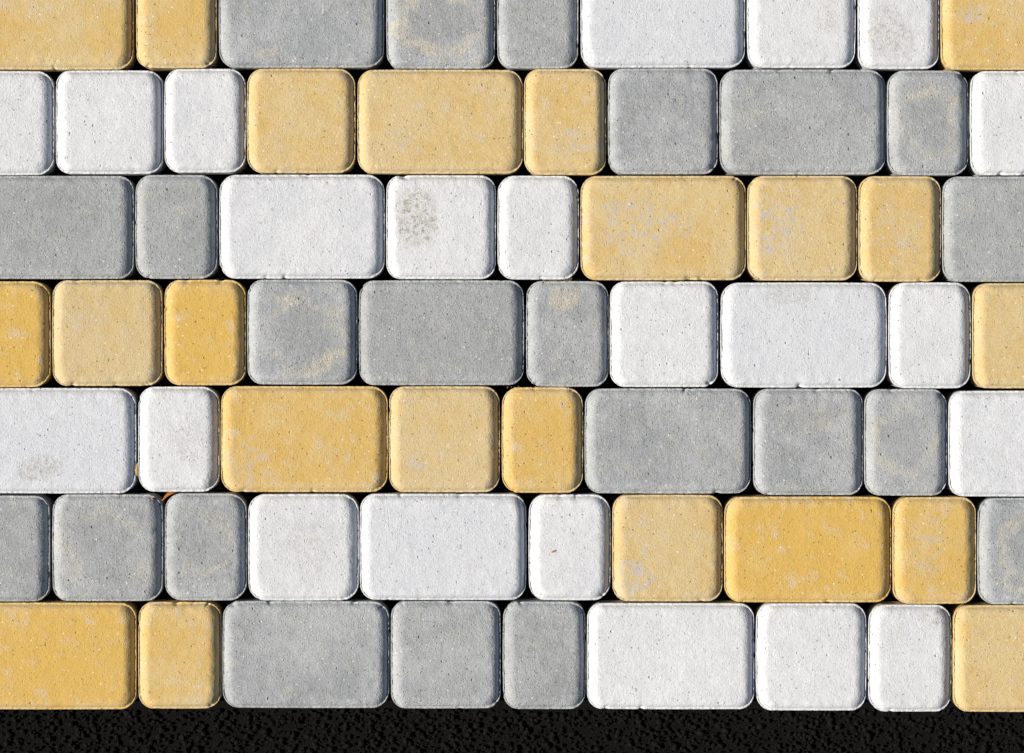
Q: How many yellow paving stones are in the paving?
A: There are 22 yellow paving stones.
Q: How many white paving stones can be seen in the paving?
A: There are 22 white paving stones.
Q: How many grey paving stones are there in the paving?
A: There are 22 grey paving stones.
